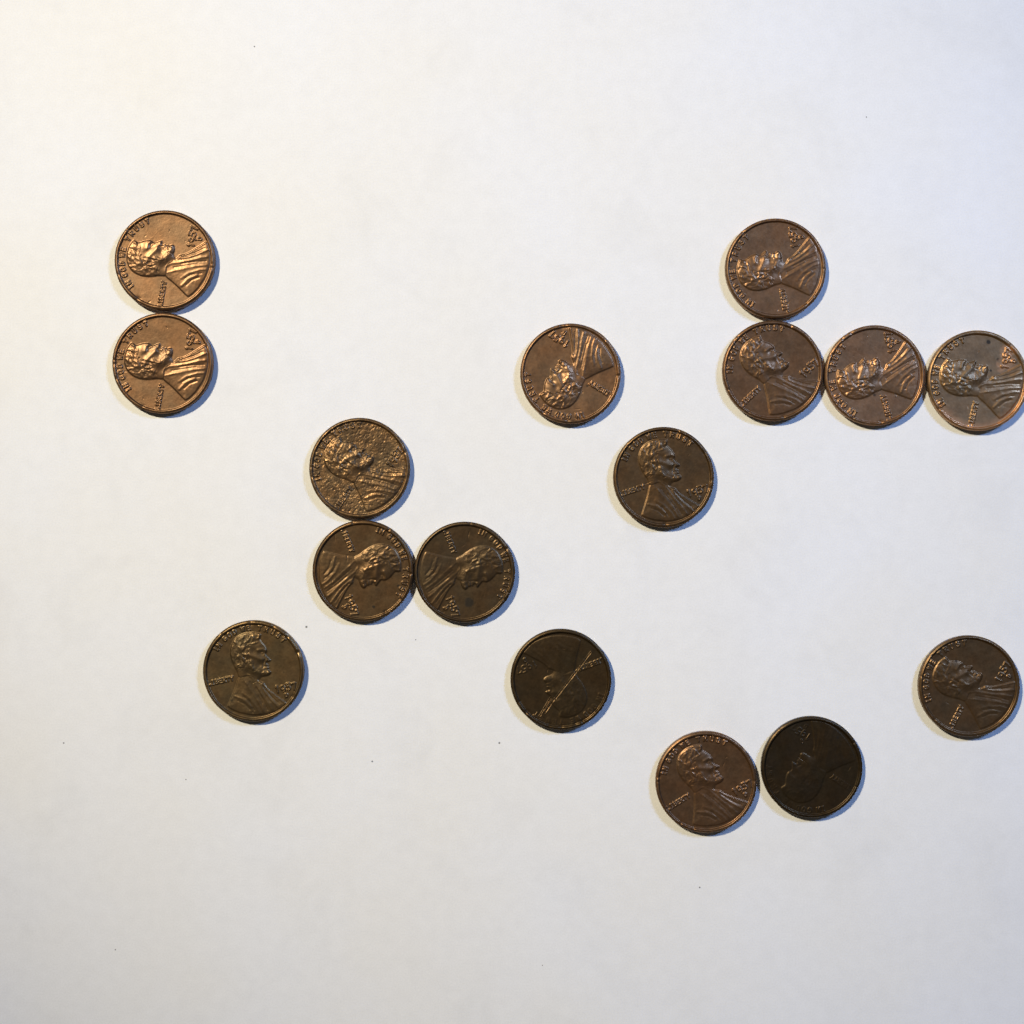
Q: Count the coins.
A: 16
